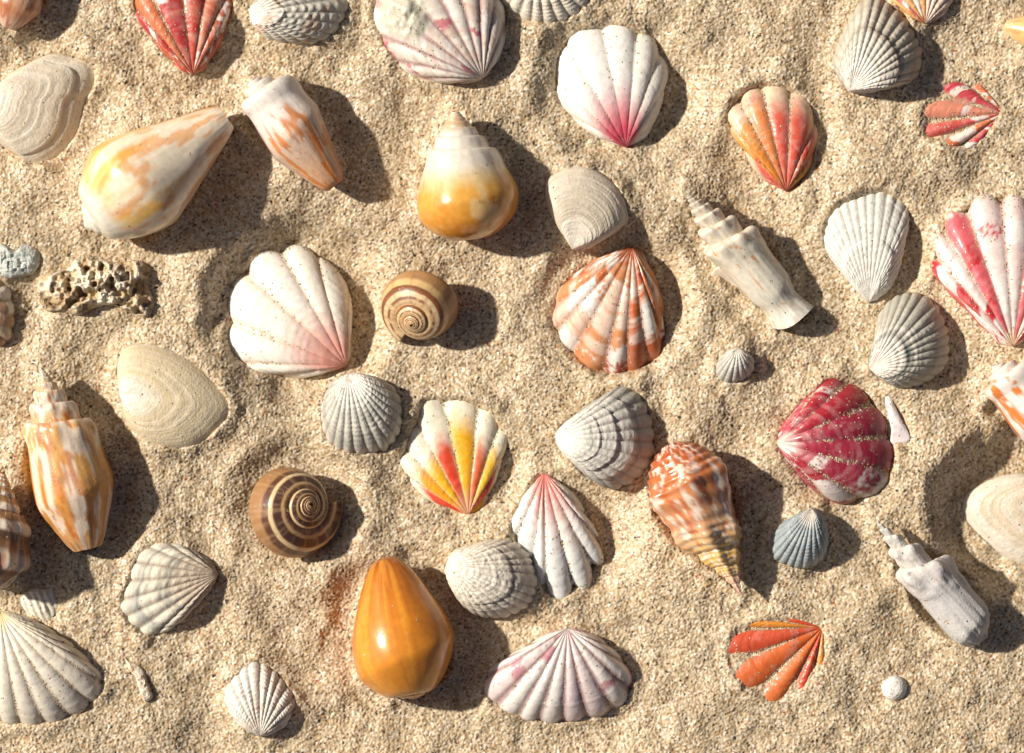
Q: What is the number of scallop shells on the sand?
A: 16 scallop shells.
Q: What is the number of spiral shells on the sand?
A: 14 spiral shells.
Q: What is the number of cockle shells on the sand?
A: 12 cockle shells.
